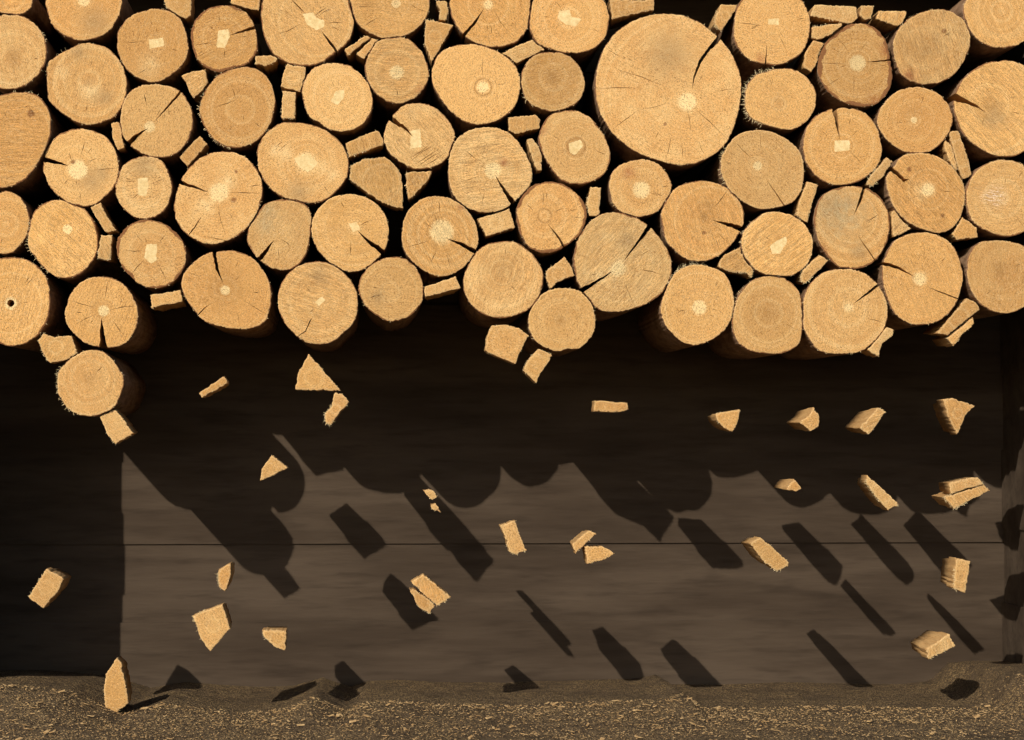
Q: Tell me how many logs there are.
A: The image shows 61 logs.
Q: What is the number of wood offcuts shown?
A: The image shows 75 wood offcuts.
